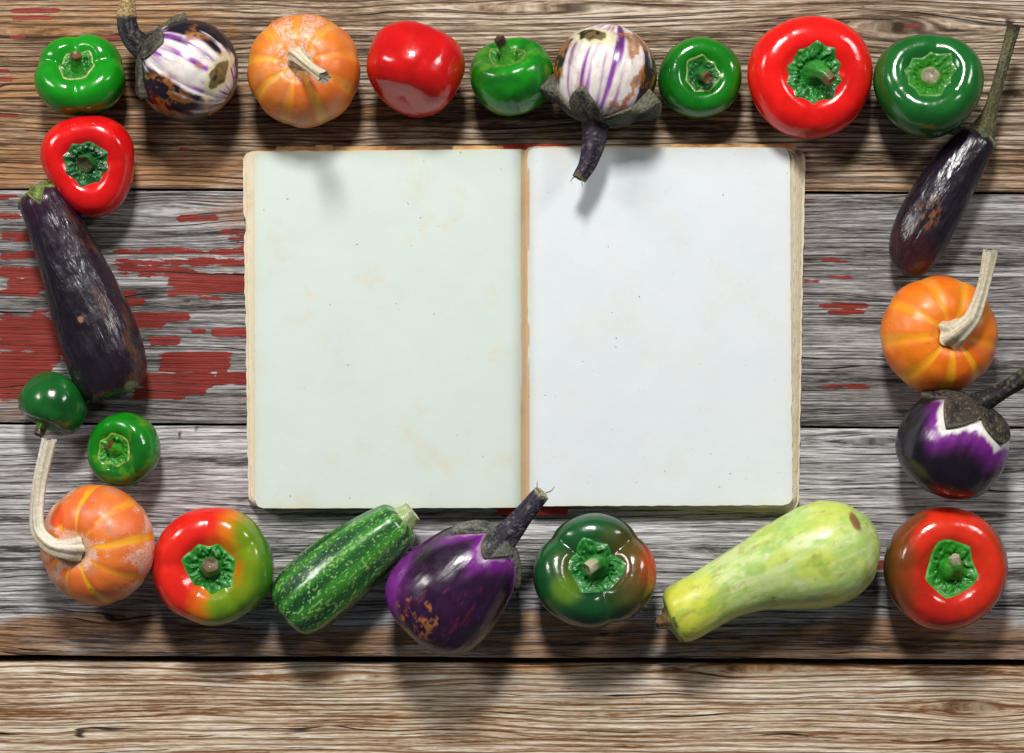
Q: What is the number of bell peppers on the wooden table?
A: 12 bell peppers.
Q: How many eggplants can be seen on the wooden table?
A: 6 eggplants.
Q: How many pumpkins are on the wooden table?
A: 3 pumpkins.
